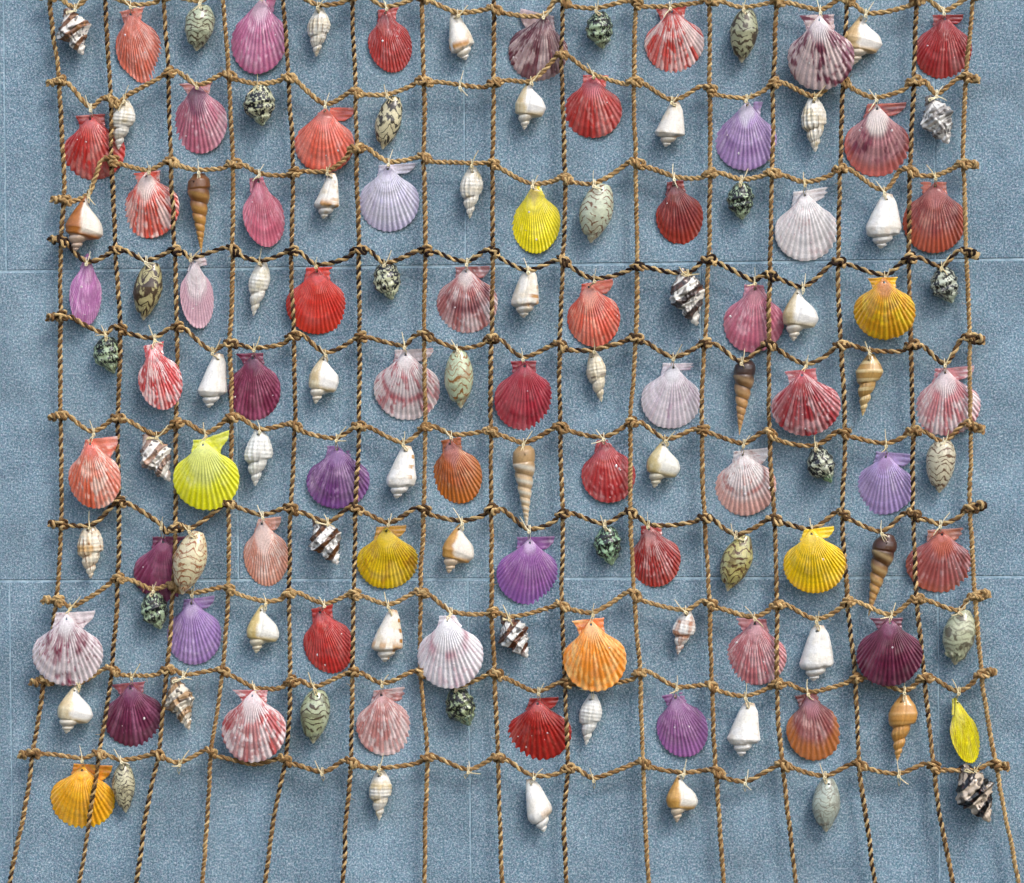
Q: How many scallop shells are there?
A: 63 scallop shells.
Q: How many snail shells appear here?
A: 69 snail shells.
